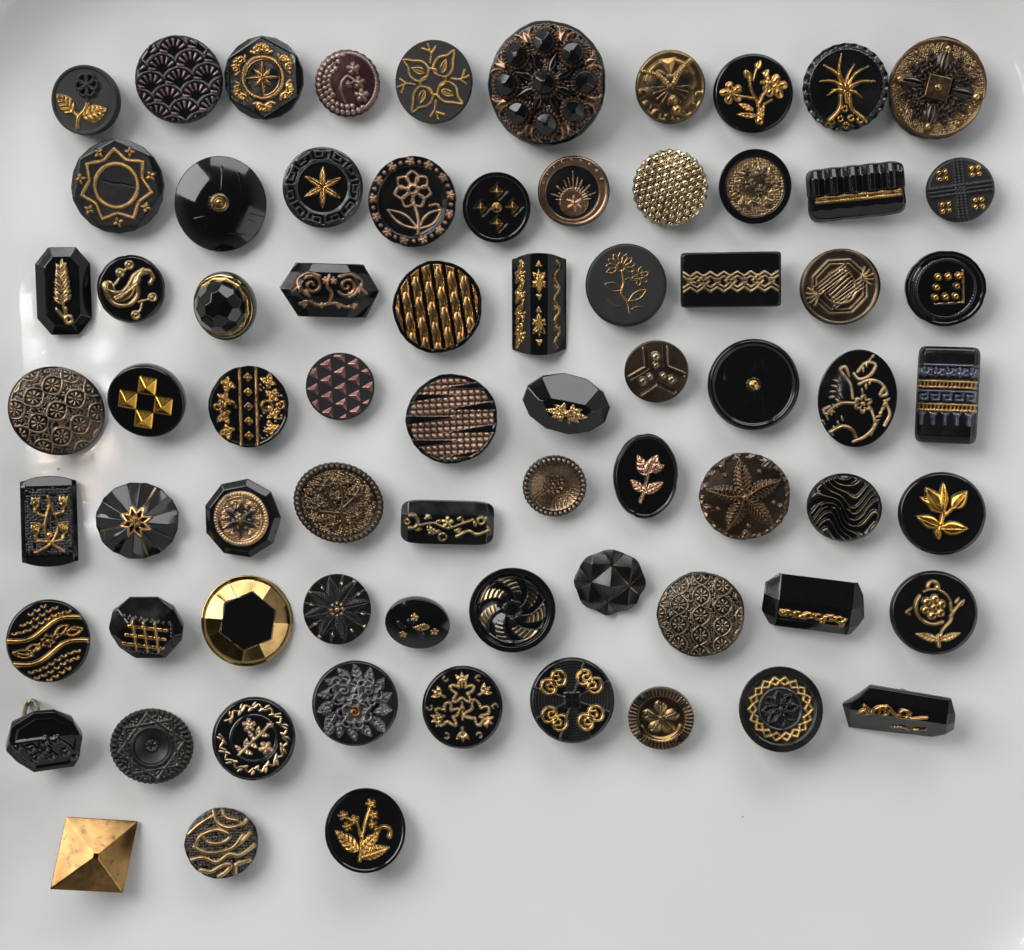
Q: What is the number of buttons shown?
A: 72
